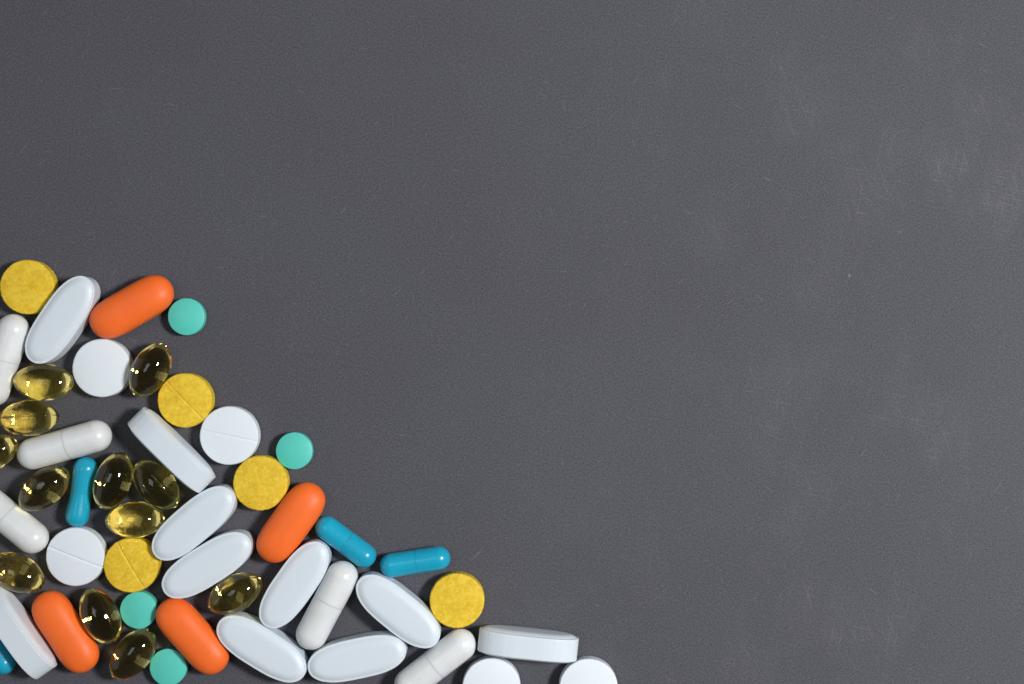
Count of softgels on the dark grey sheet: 12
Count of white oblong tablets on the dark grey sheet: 10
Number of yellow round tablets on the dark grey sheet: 5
